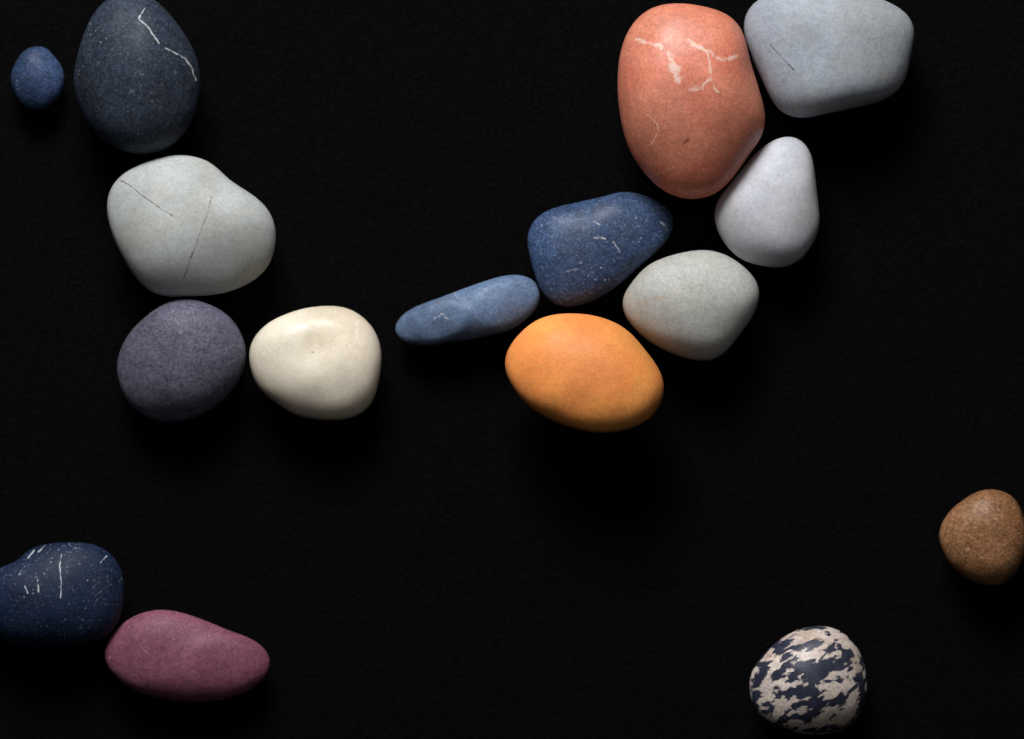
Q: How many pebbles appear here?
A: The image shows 16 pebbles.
